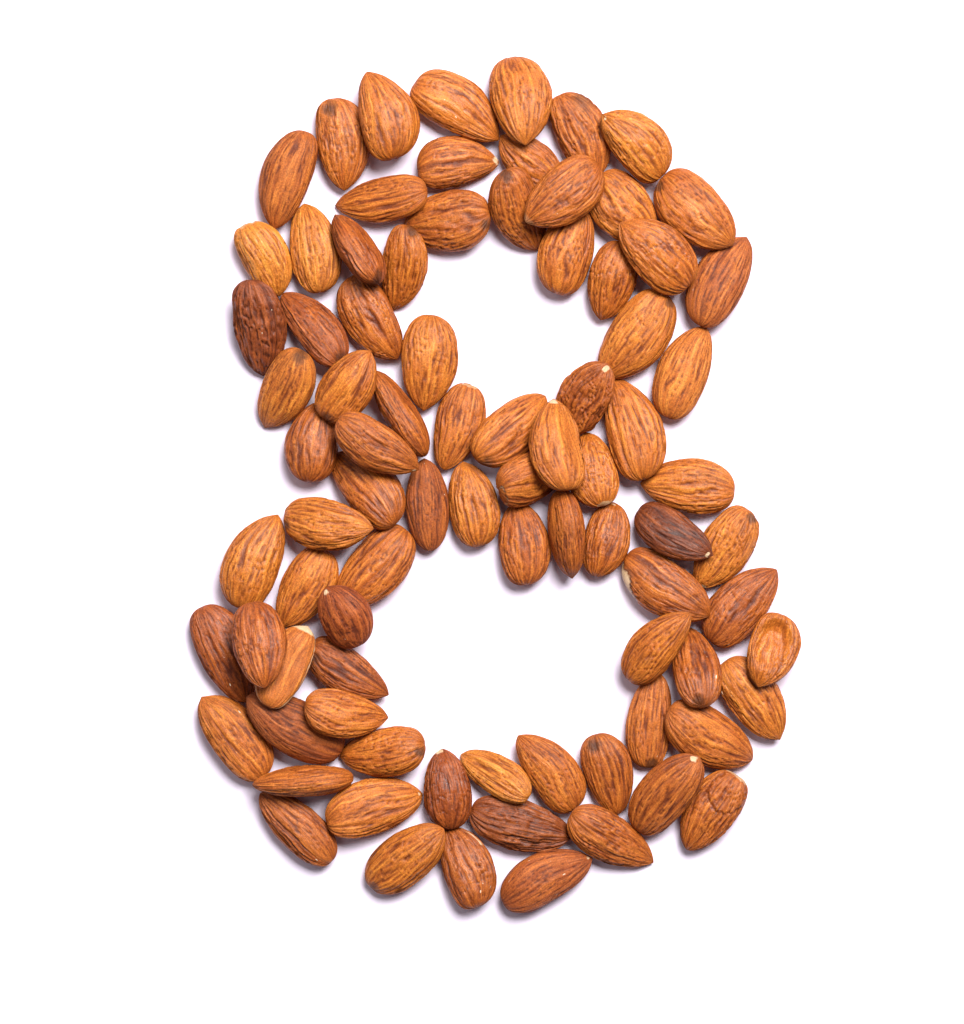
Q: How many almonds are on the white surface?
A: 85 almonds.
